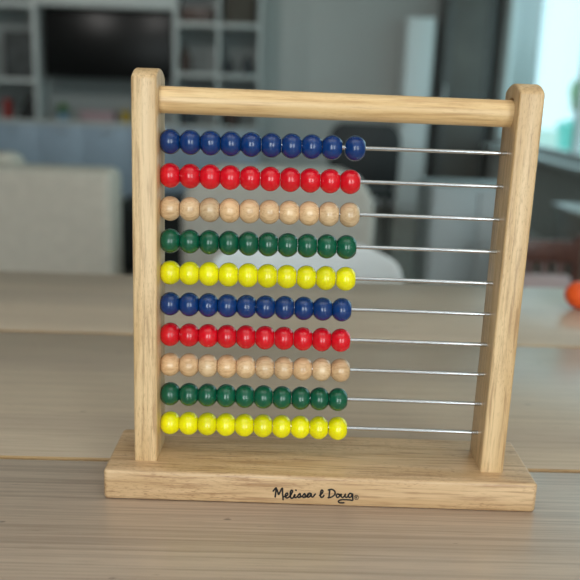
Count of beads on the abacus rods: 100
